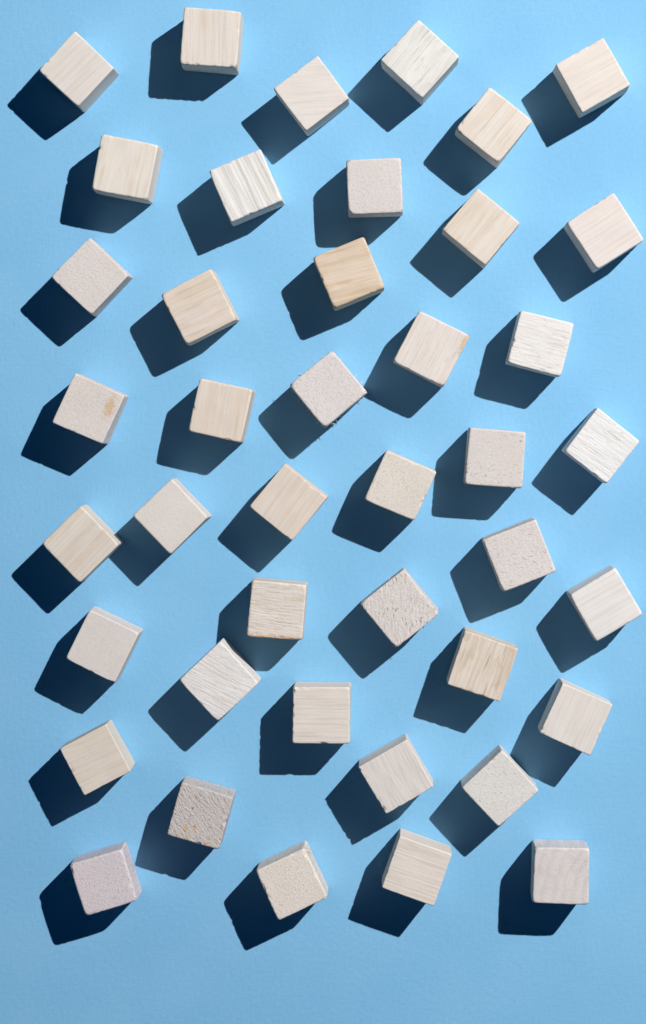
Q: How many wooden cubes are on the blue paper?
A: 42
